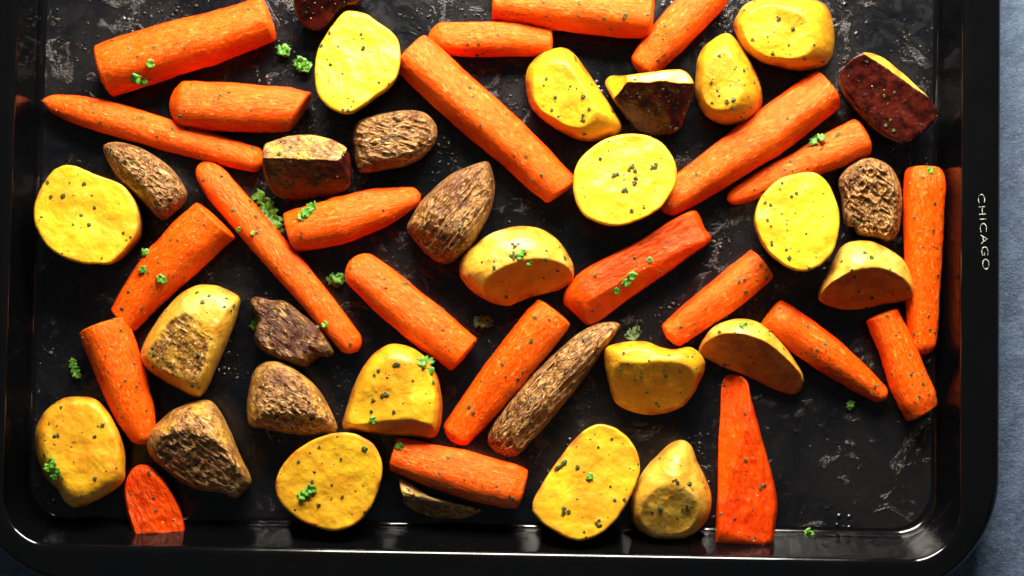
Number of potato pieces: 30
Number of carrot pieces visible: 23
